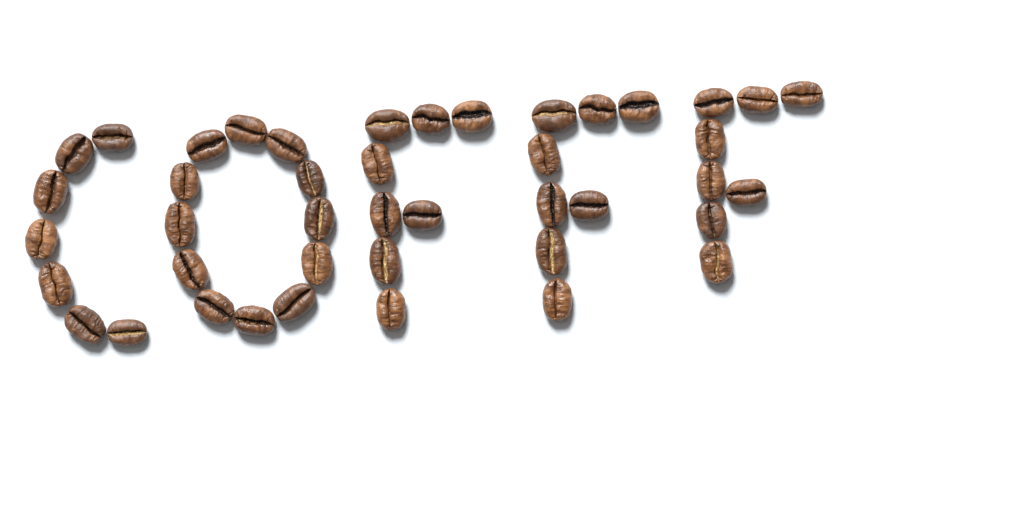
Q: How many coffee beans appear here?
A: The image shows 43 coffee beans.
